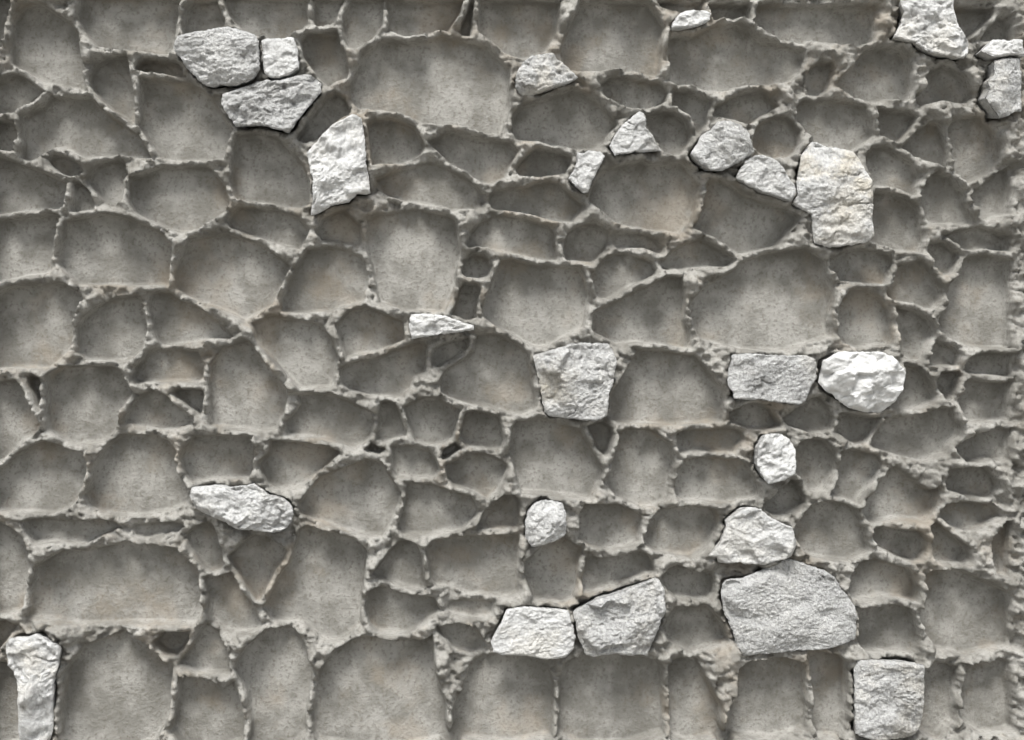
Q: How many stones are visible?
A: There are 27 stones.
